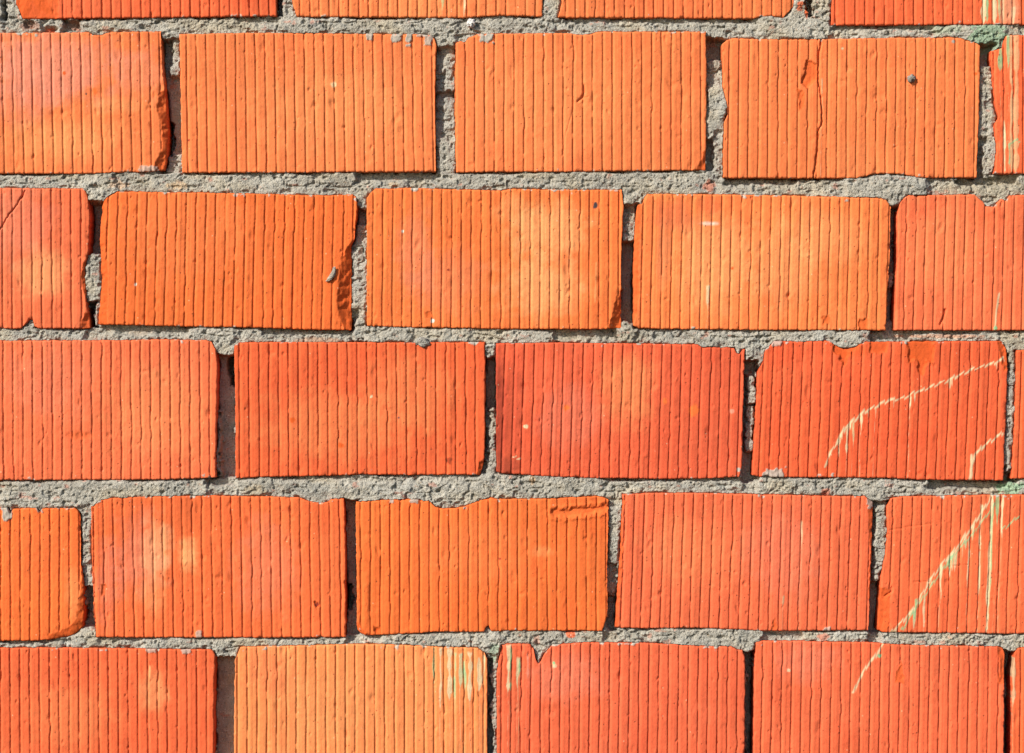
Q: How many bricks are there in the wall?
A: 29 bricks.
